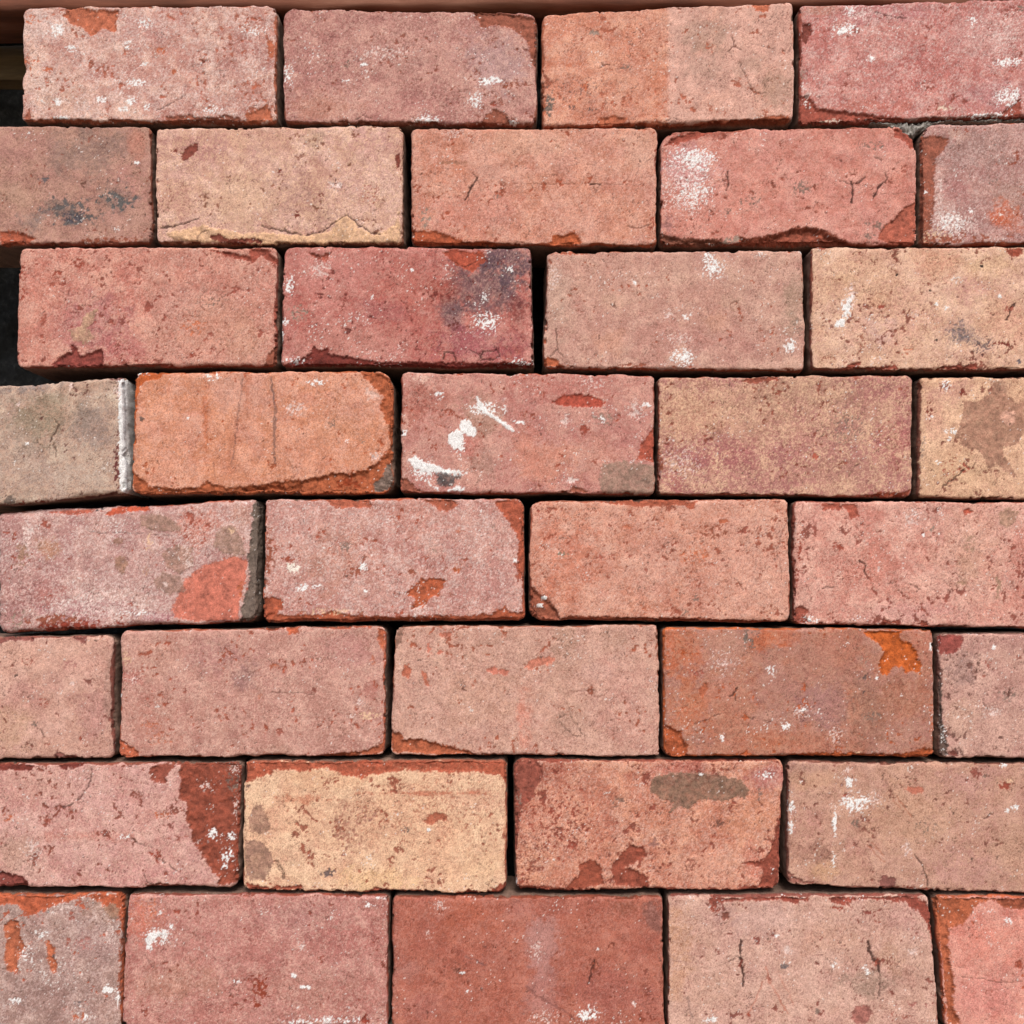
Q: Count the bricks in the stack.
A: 36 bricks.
